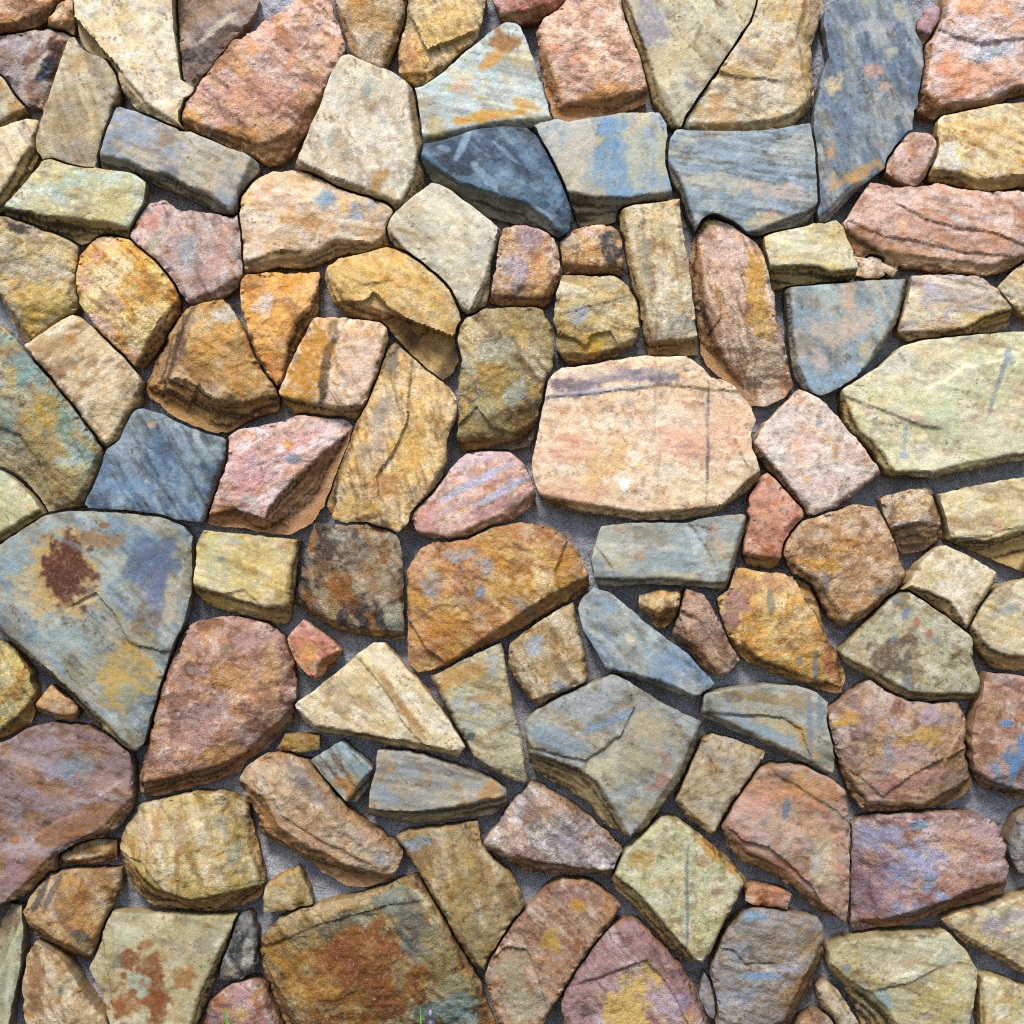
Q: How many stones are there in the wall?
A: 117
